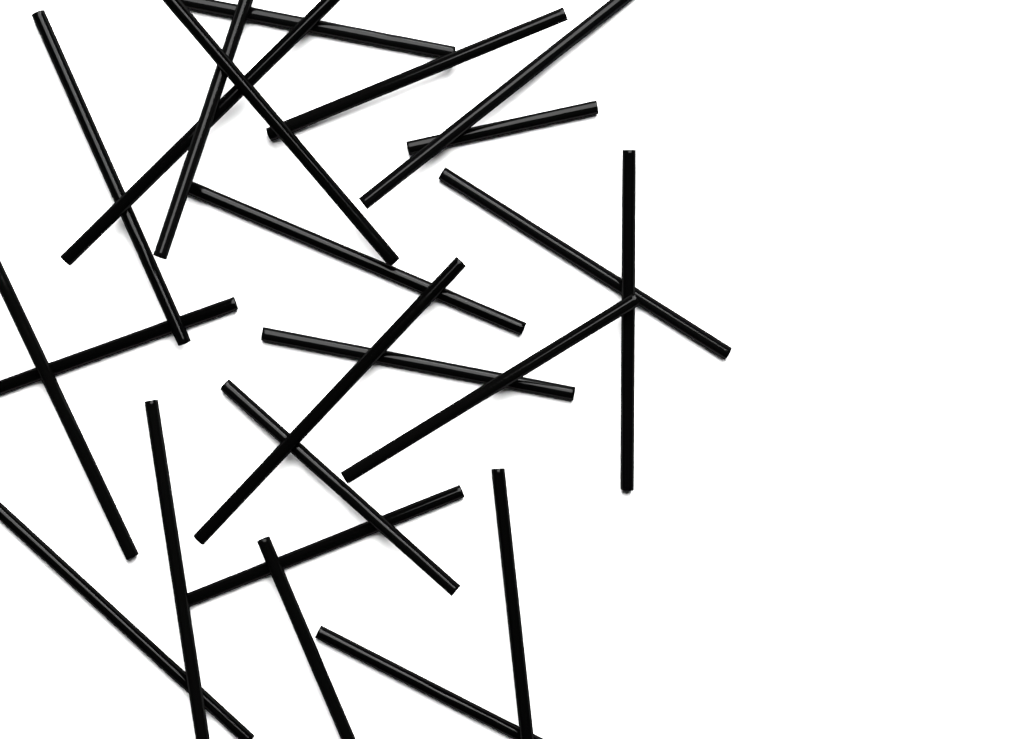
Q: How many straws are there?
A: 23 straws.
